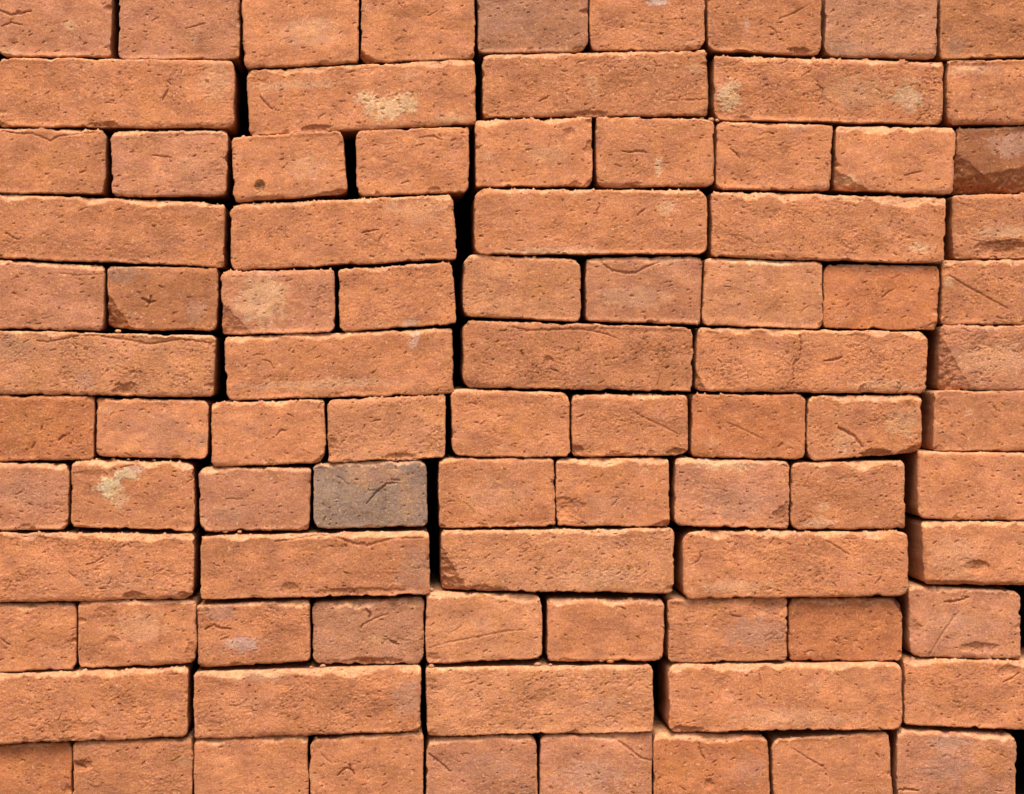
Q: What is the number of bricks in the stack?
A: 88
